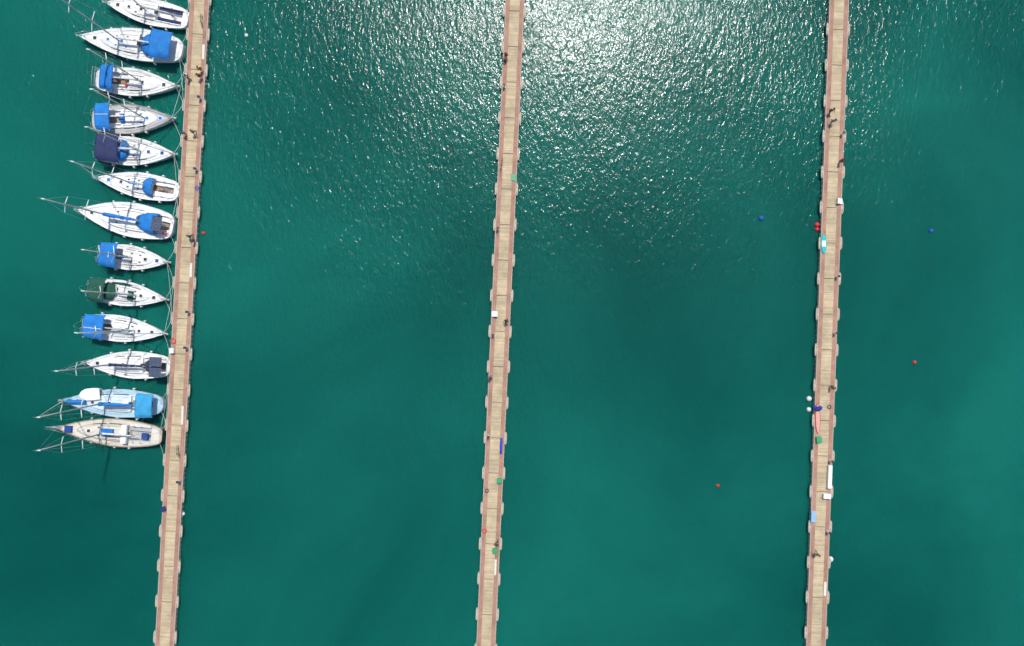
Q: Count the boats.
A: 13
